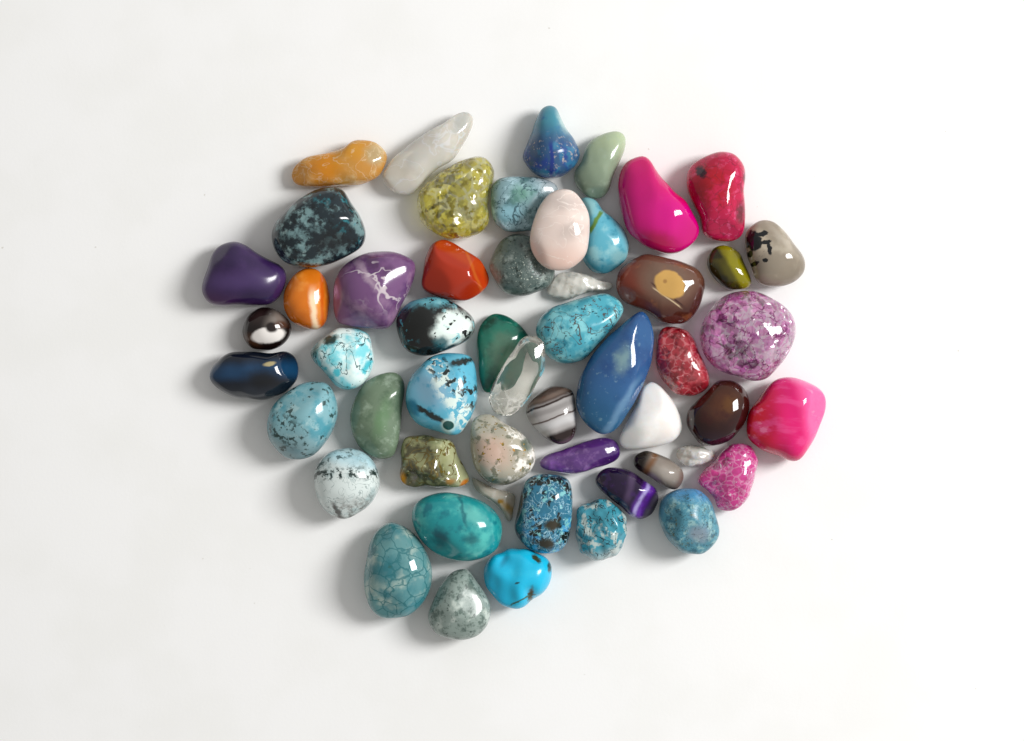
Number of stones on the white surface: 53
